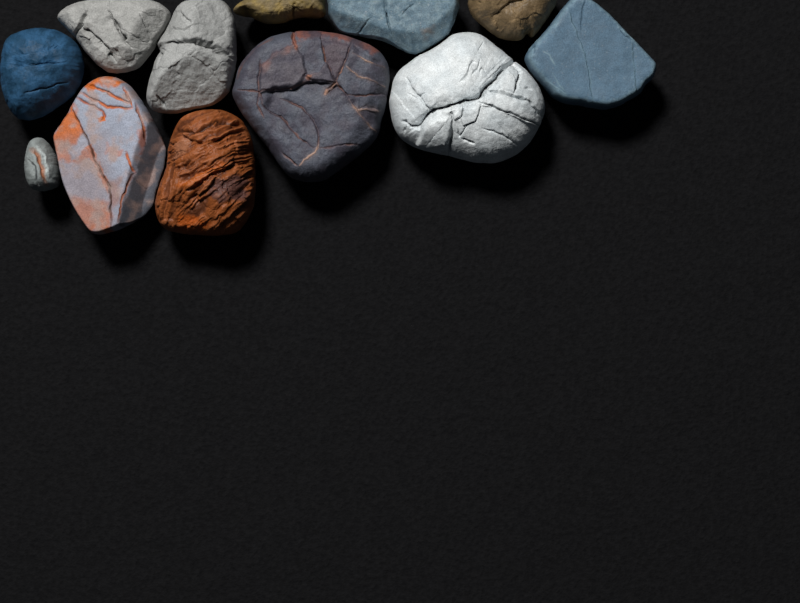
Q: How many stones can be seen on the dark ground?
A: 12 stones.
